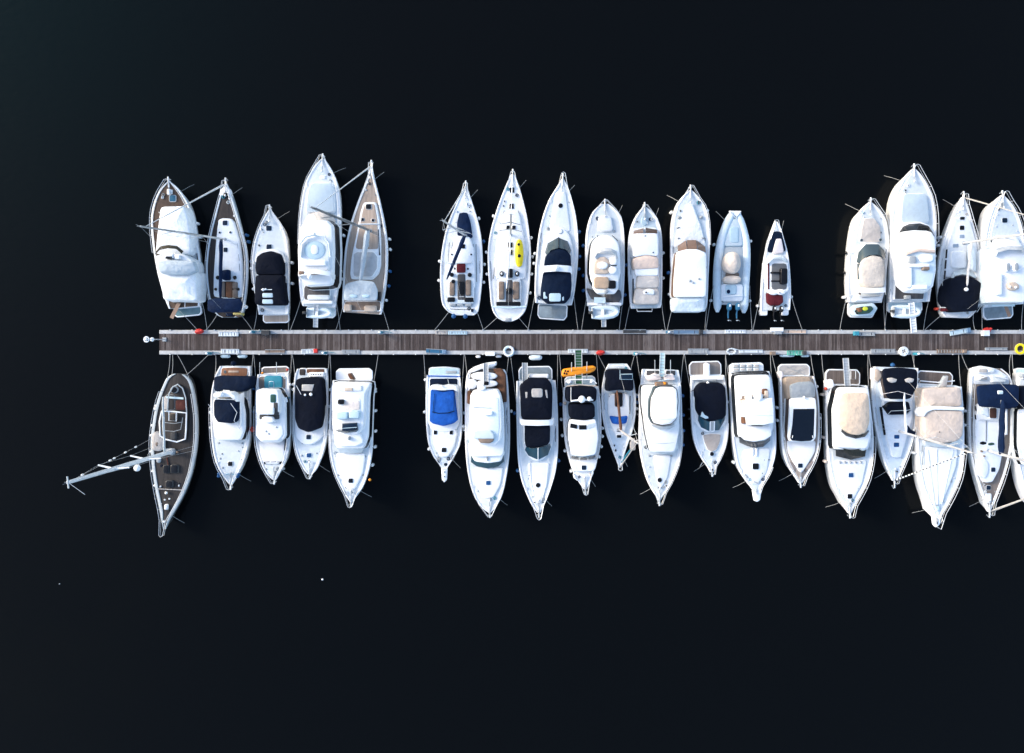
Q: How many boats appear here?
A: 36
